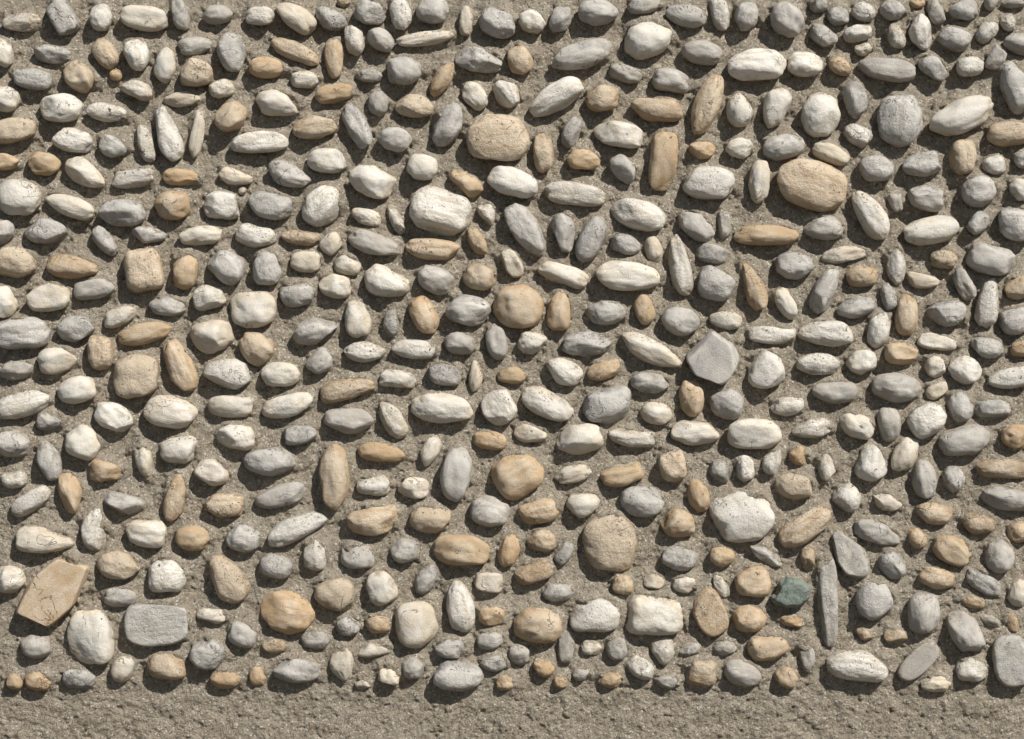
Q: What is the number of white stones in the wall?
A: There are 189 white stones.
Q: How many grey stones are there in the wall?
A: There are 171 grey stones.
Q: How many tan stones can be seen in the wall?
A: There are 126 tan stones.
